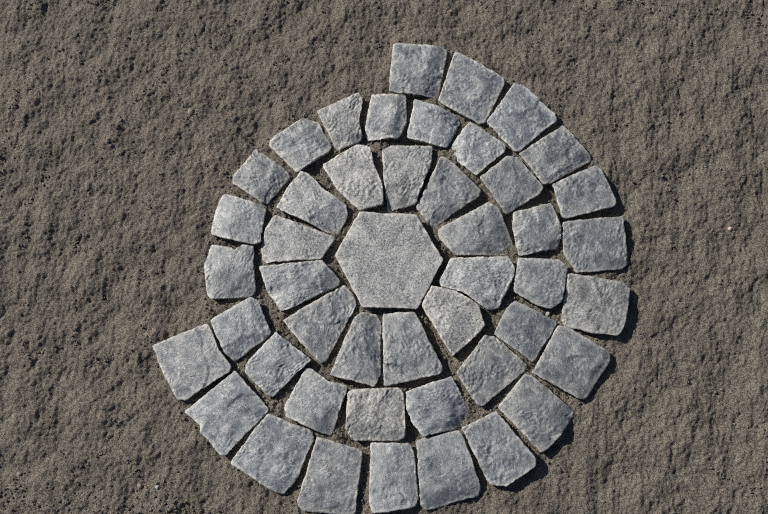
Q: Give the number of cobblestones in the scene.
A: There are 47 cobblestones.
